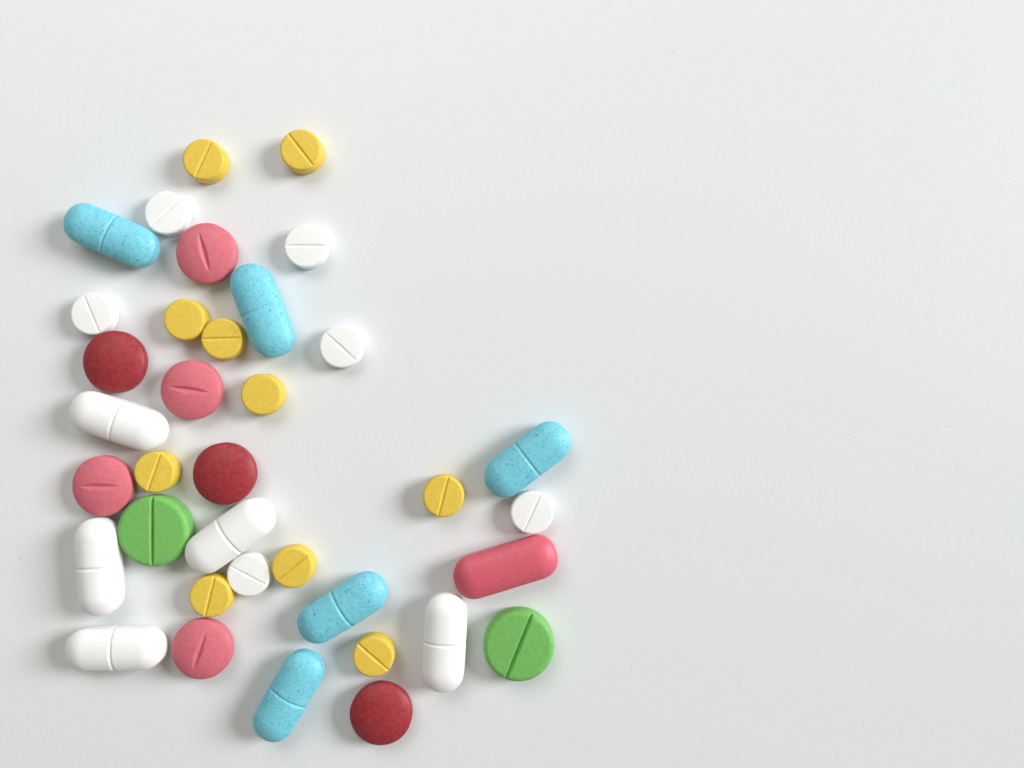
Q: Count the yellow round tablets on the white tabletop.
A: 10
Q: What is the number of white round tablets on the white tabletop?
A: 6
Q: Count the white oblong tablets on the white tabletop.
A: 5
